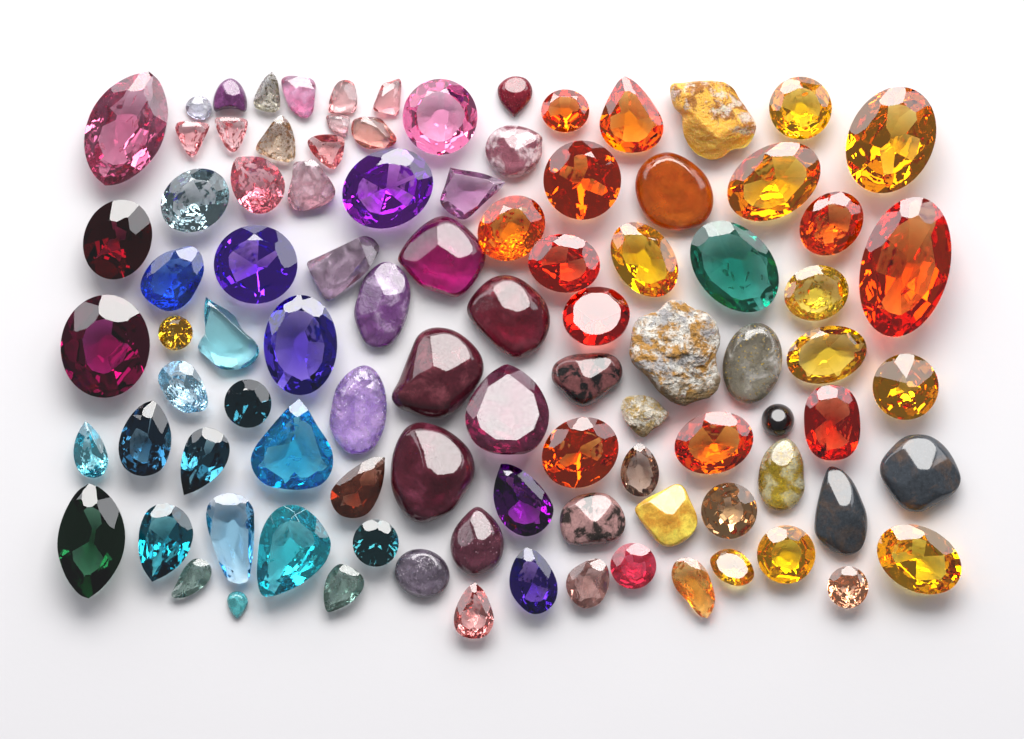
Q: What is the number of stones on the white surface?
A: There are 96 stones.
